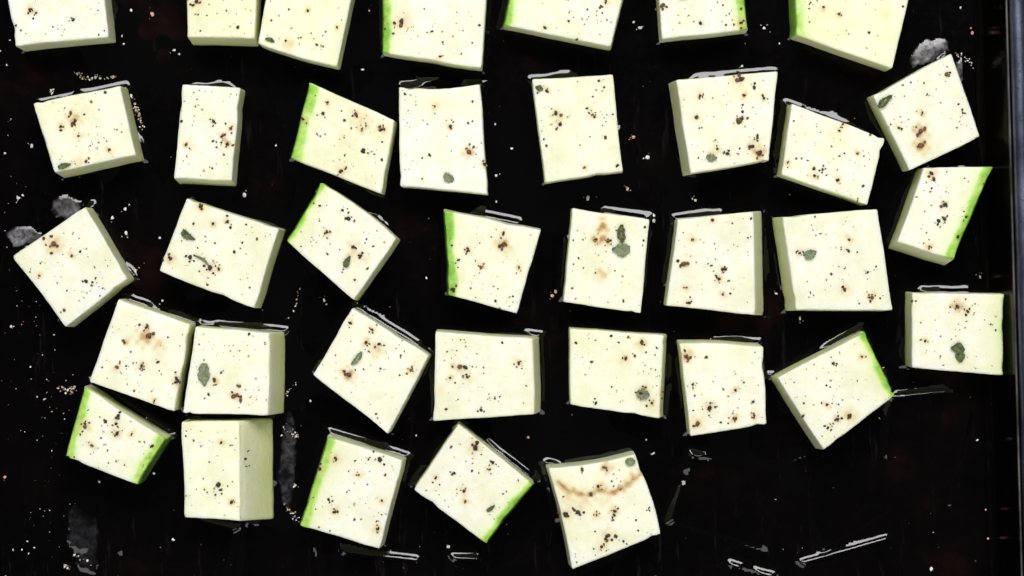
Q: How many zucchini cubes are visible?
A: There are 36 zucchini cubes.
